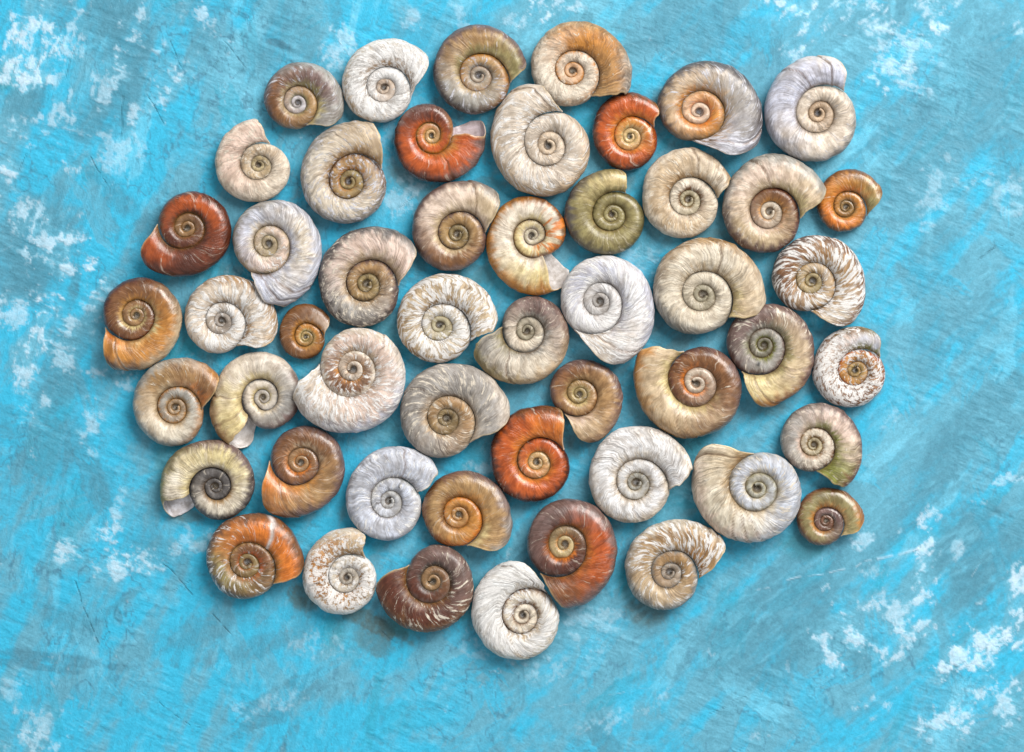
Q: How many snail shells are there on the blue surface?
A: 51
